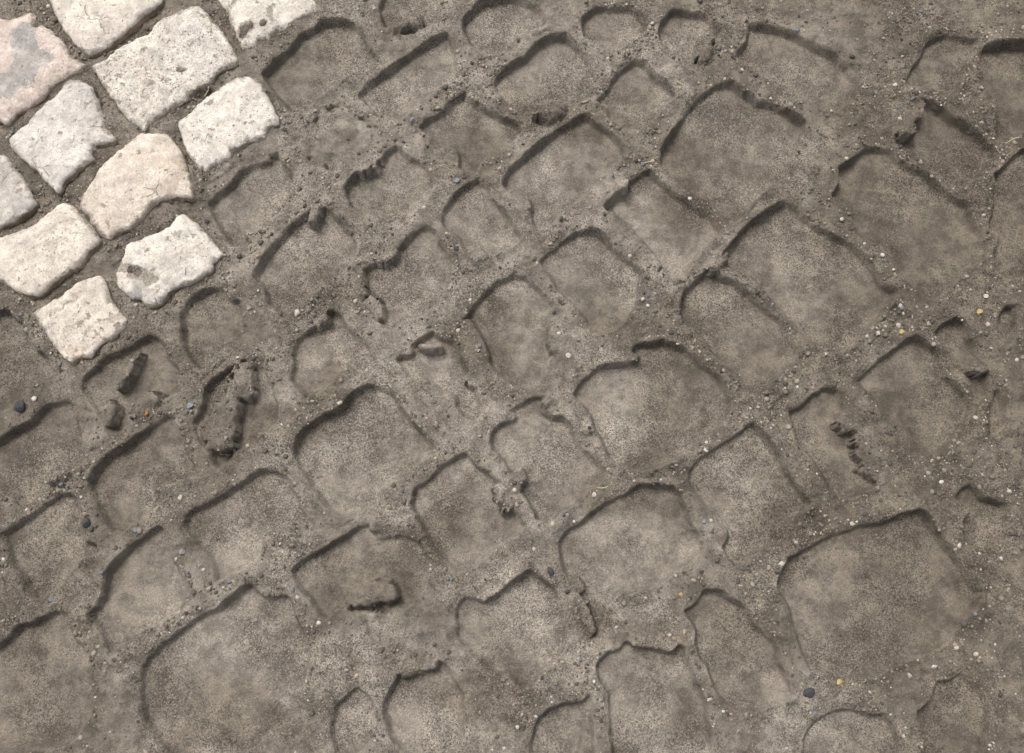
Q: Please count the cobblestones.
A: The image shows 11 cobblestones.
